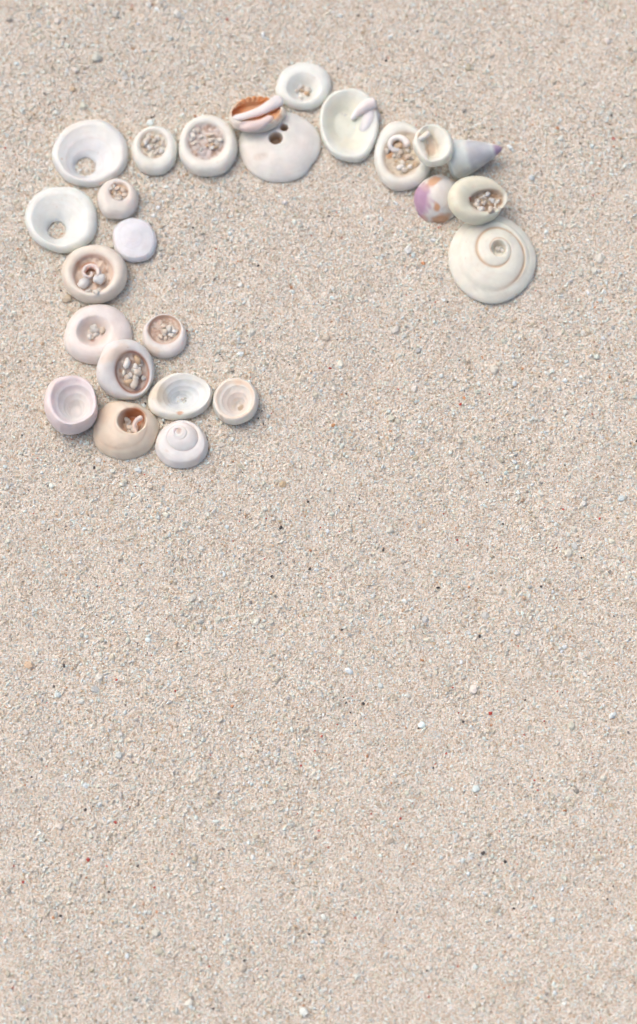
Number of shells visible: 25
